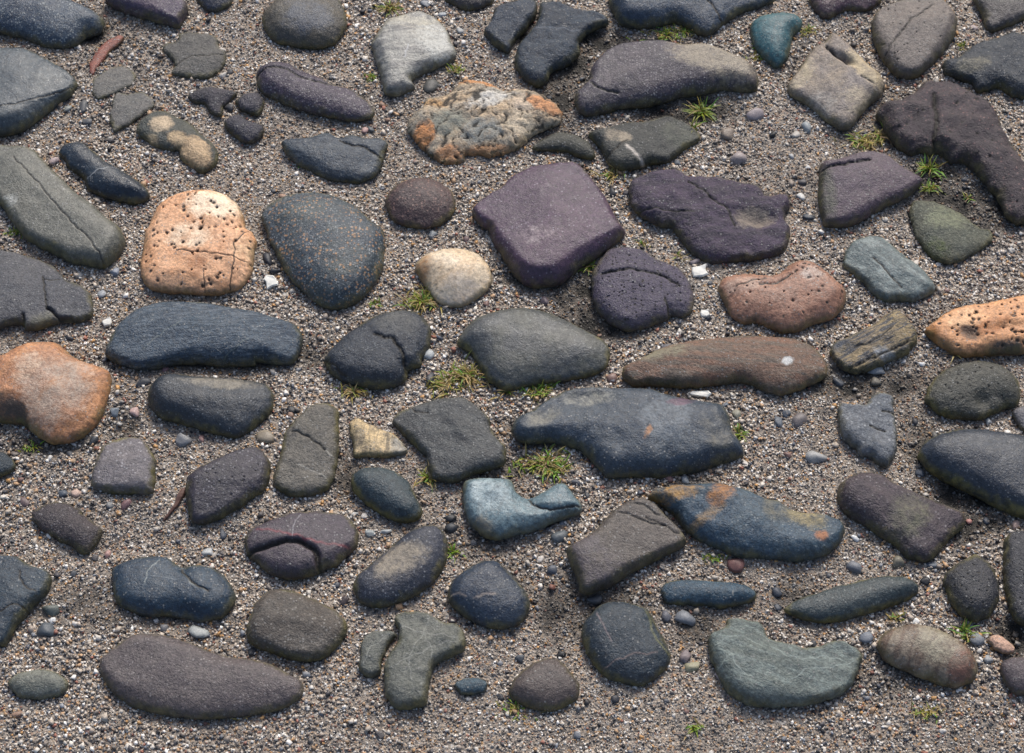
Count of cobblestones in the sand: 91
